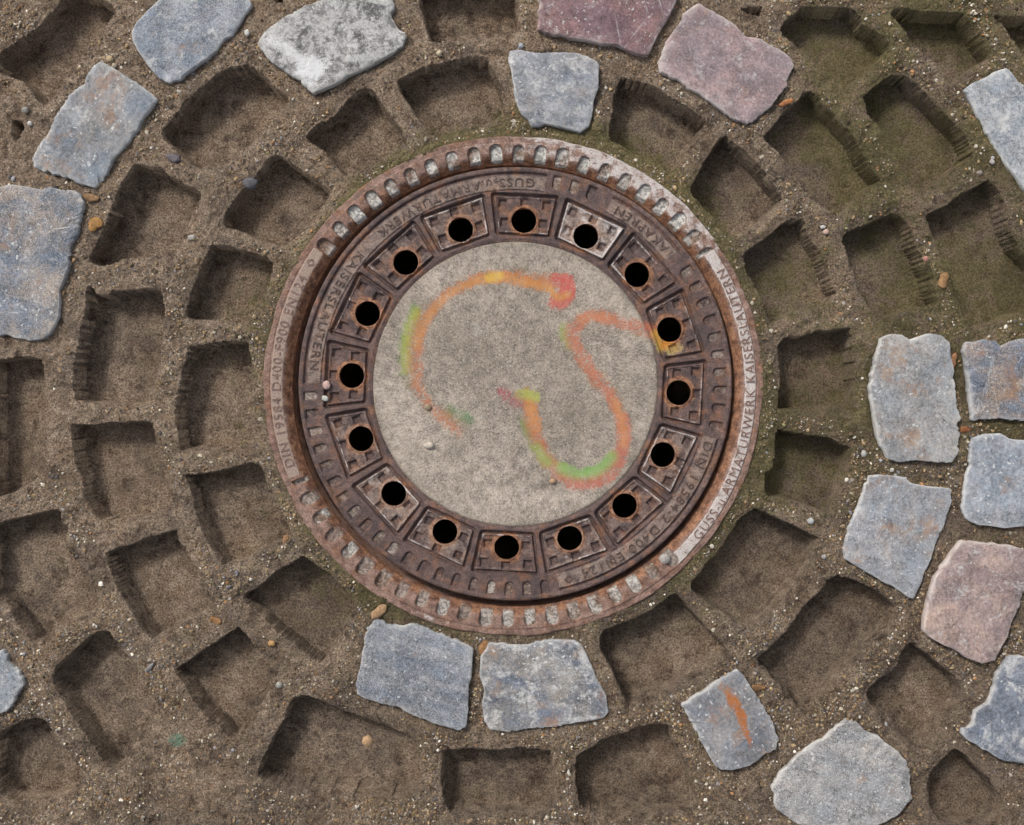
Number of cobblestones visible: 19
